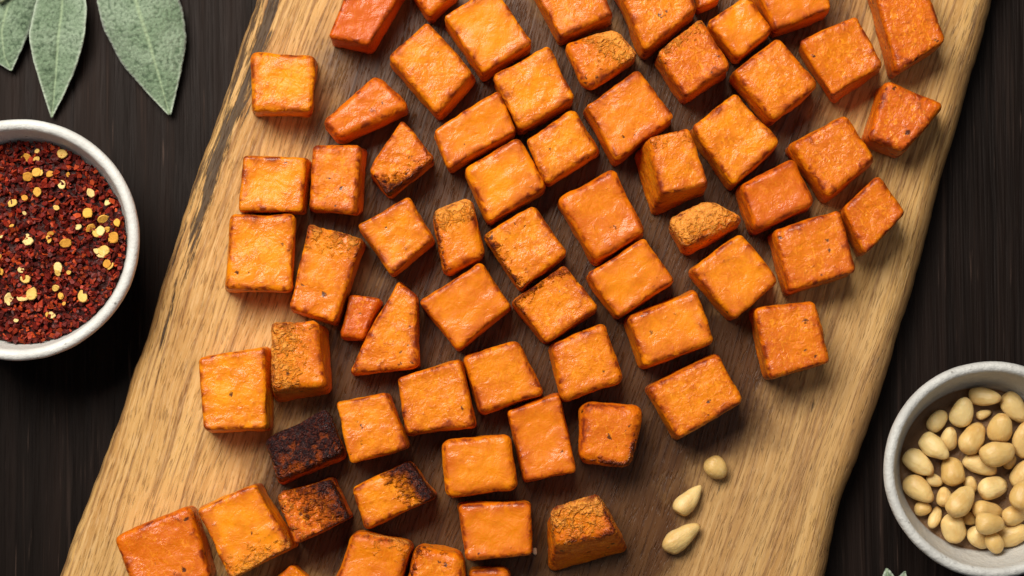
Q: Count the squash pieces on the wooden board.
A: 67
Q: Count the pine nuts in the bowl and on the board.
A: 36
